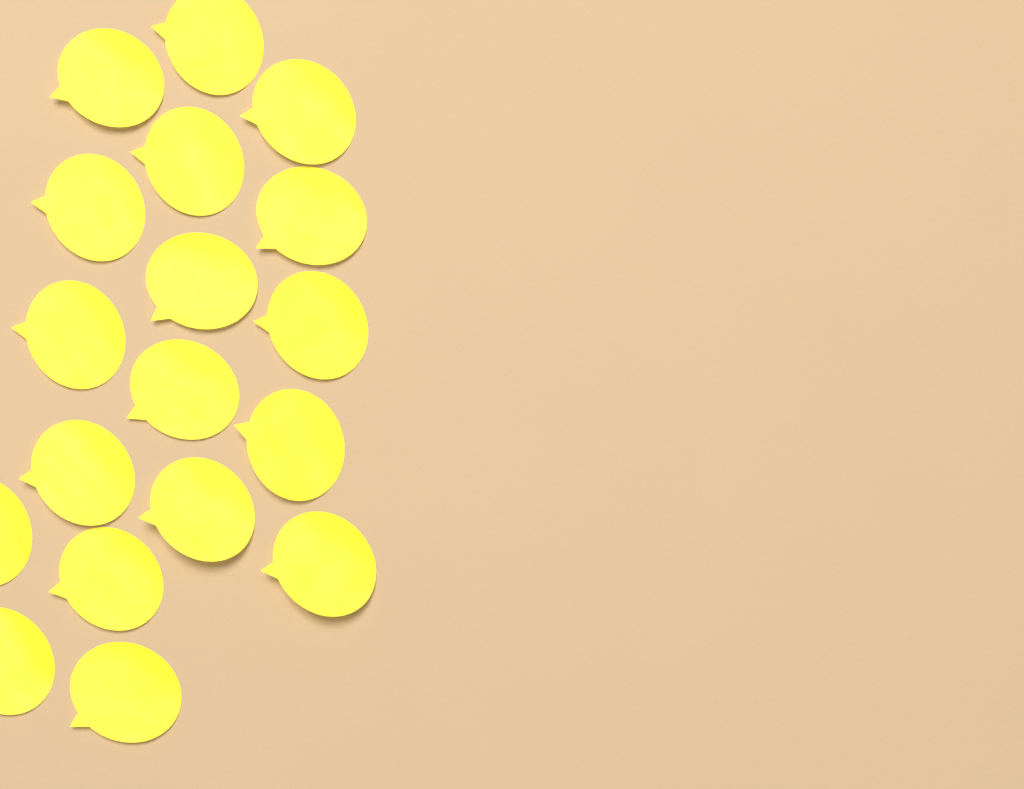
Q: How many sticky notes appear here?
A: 18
